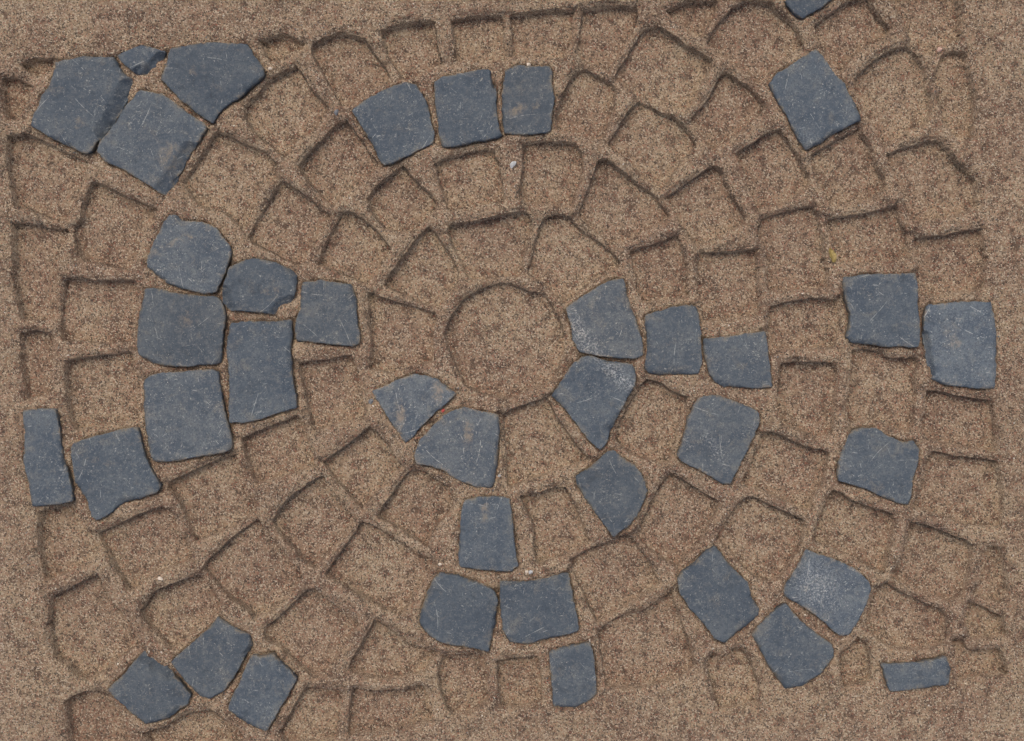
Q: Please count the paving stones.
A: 39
